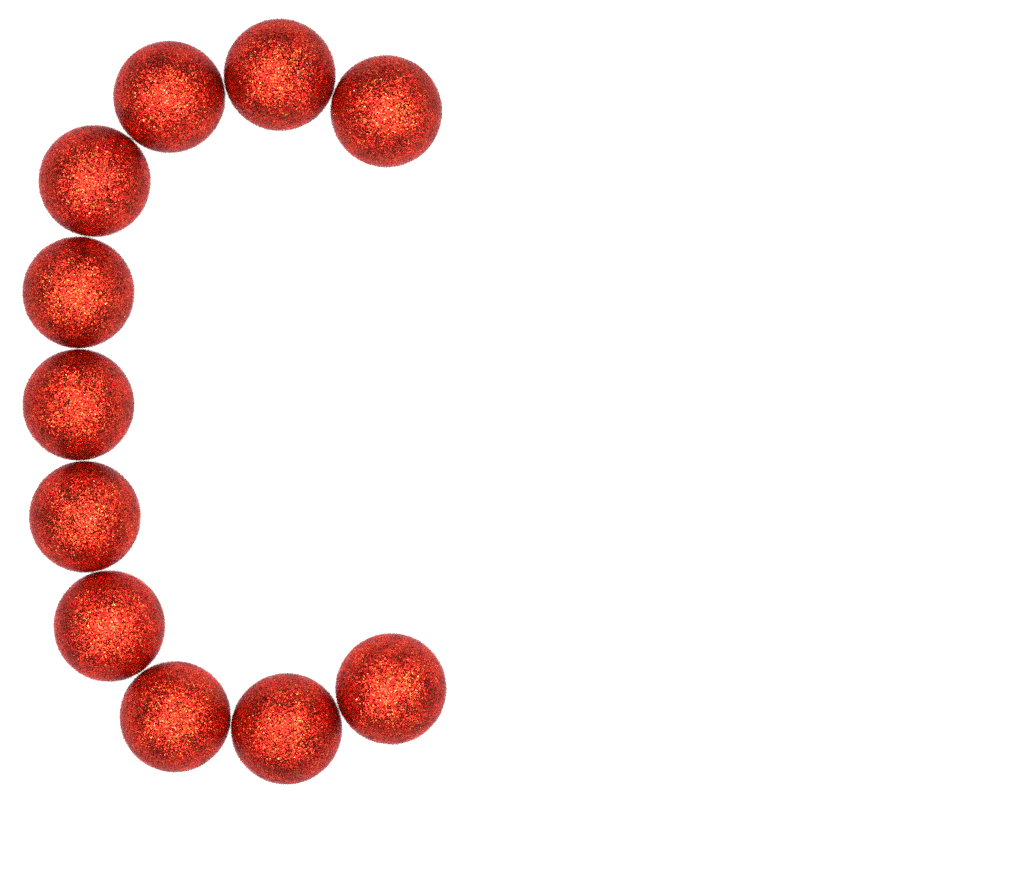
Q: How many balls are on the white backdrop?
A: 11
